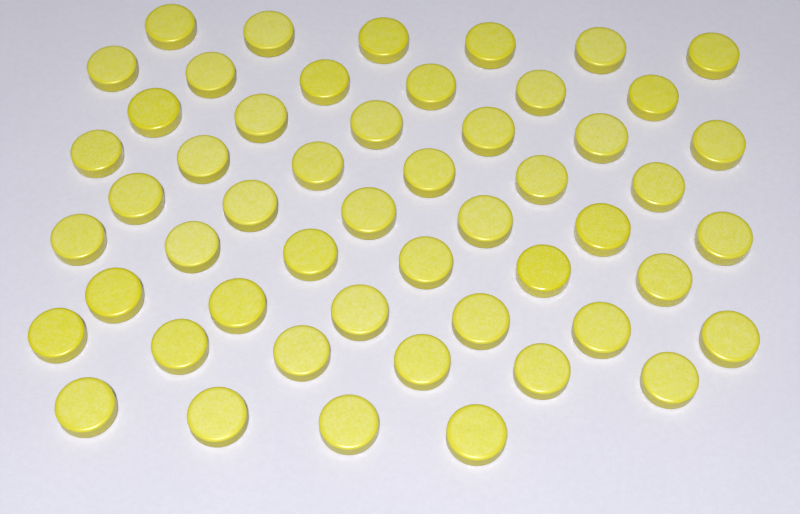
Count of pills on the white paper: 52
